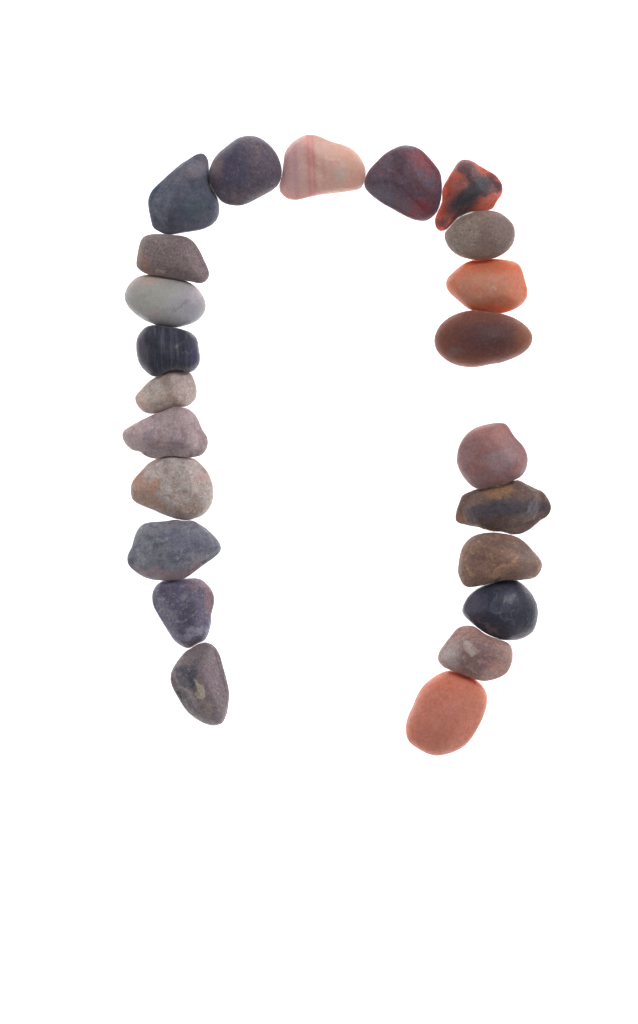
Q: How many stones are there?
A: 23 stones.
